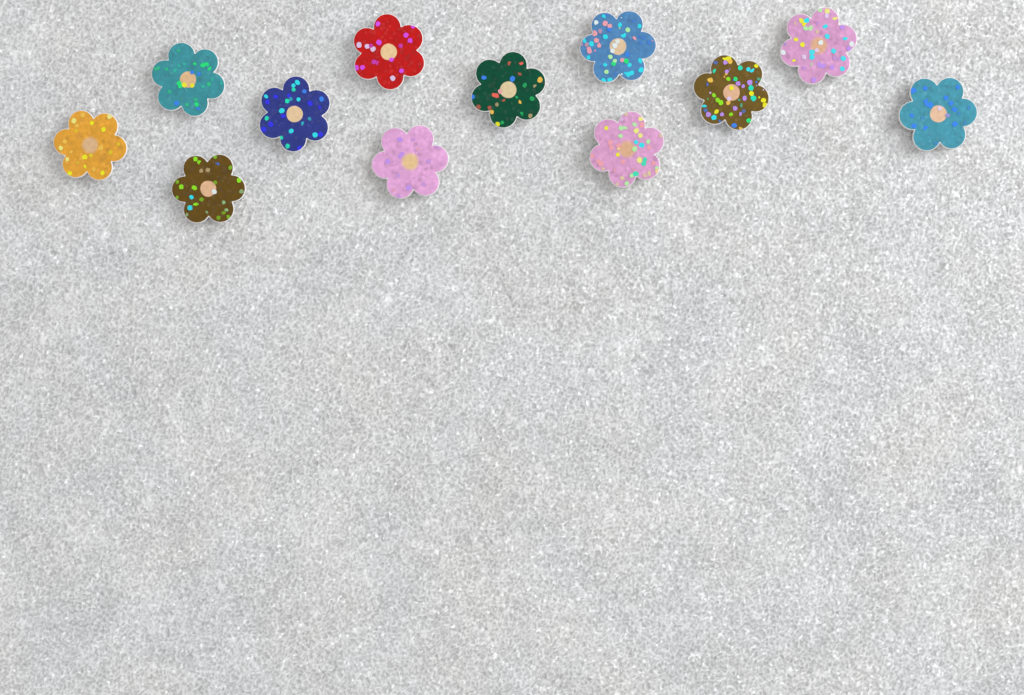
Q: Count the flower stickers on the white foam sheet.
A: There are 12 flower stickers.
